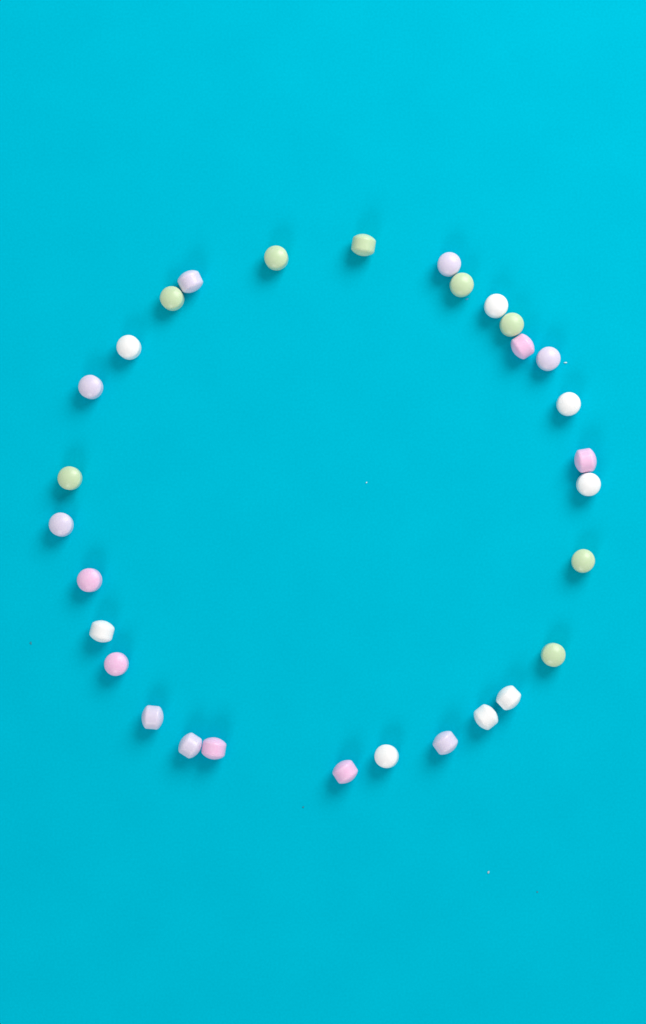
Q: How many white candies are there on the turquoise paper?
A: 8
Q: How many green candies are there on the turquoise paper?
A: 8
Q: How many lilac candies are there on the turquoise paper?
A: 8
